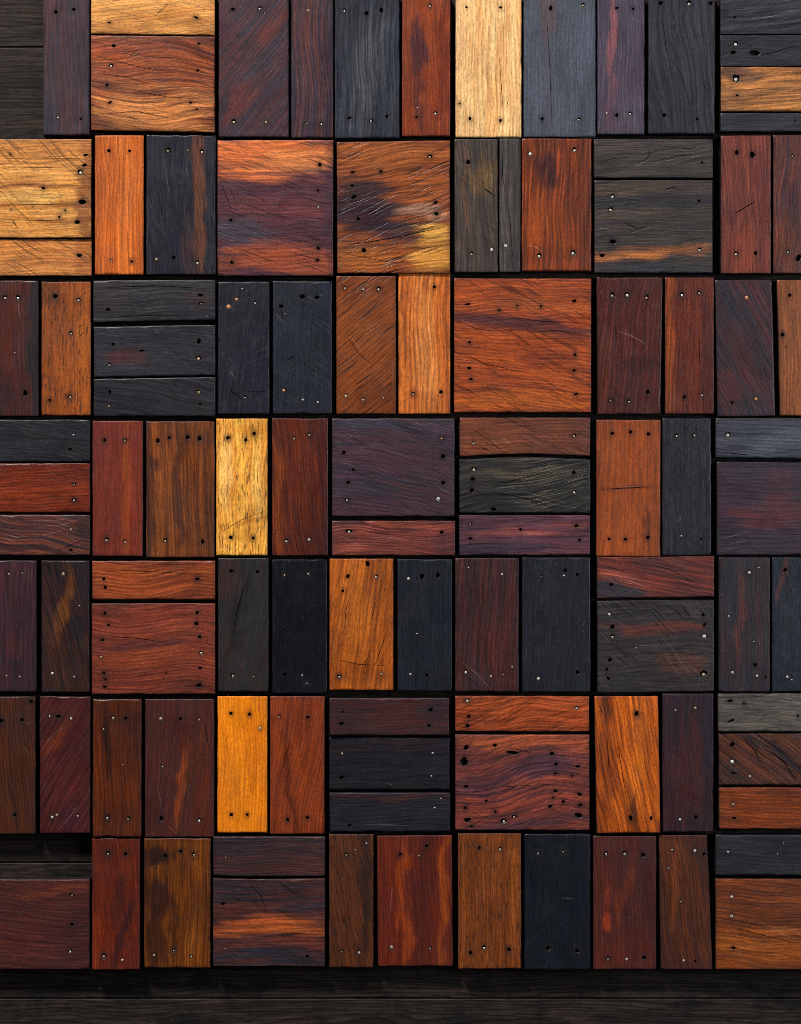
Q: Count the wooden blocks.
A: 101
